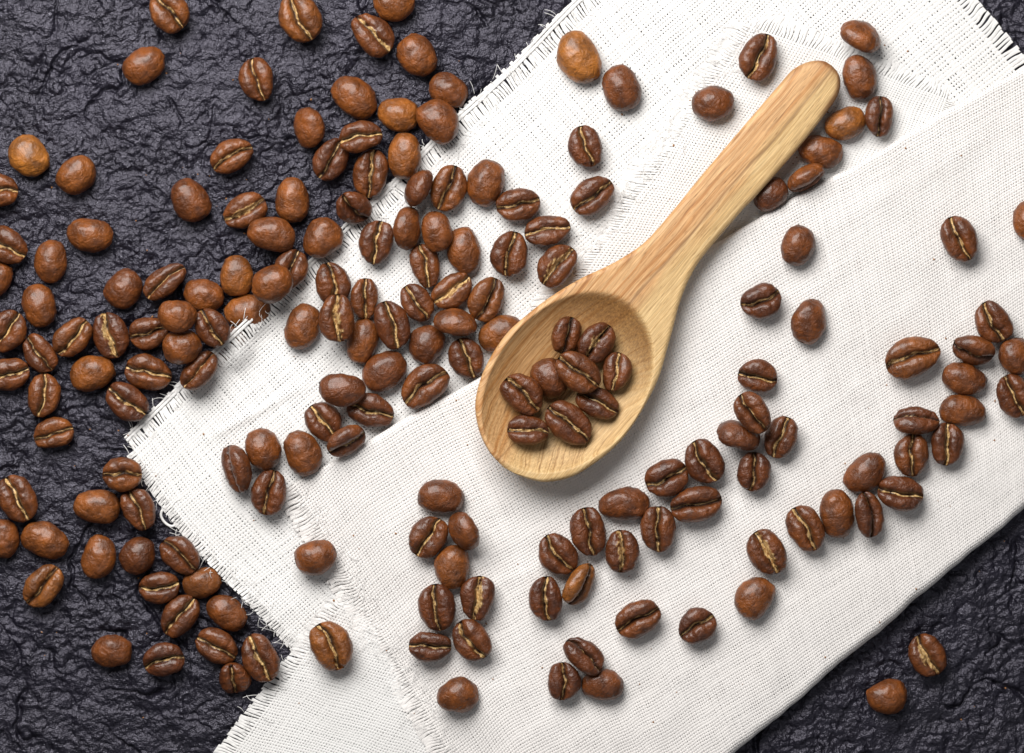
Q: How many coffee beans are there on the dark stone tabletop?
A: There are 185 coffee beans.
